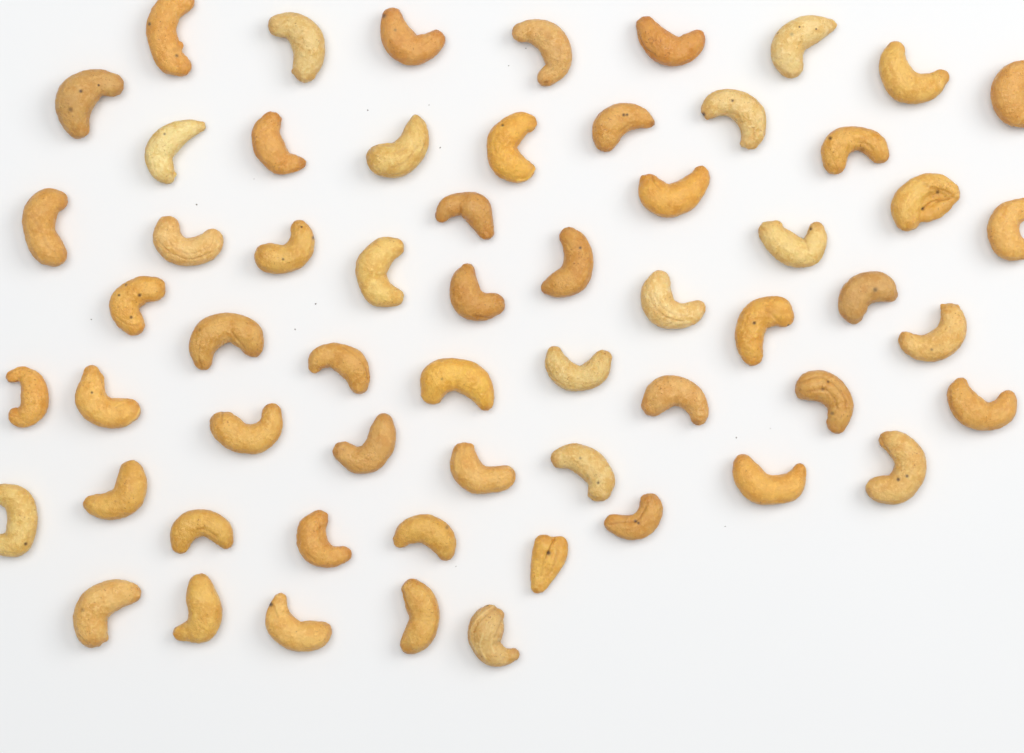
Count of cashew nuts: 59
